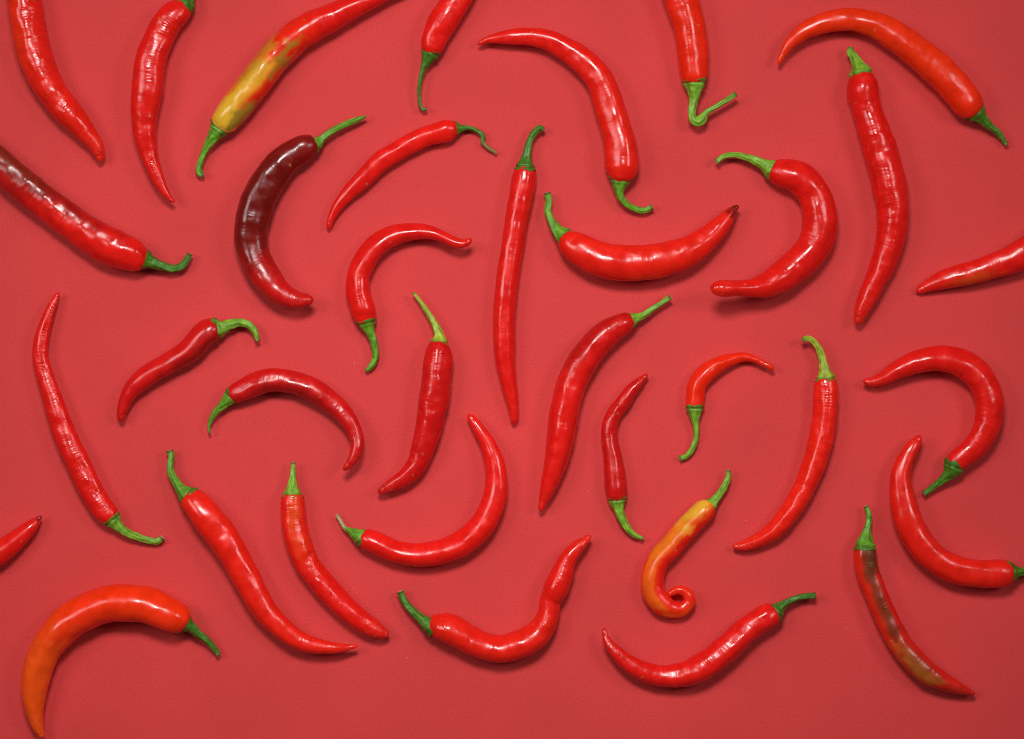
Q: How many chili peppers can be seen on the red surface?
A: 35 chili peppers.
